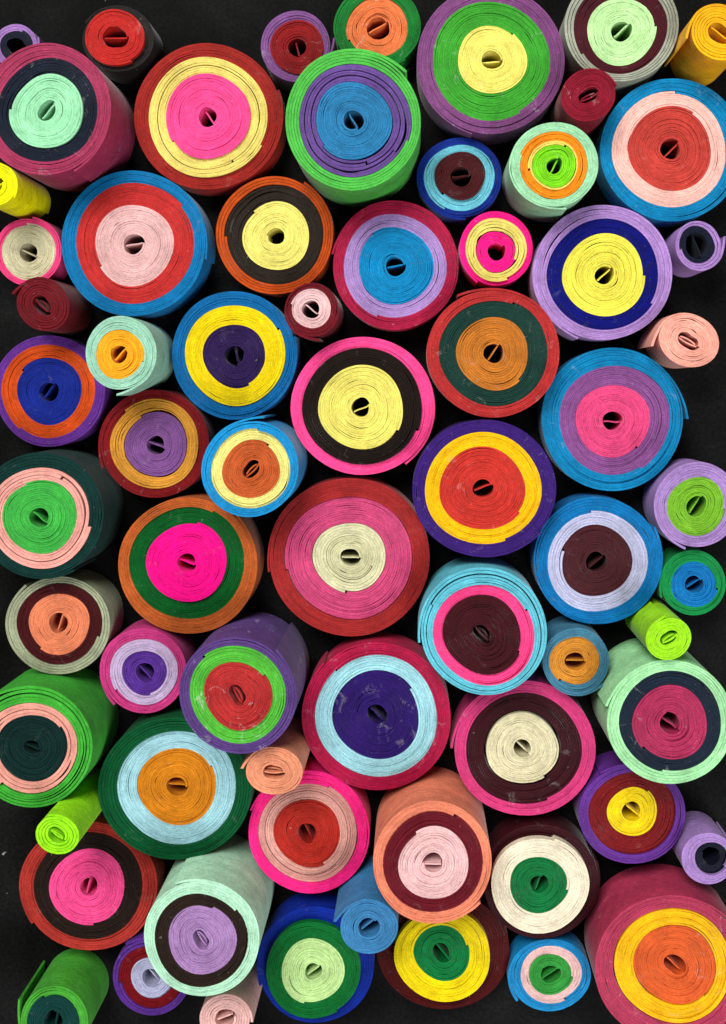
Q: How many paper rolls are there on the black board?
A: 68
